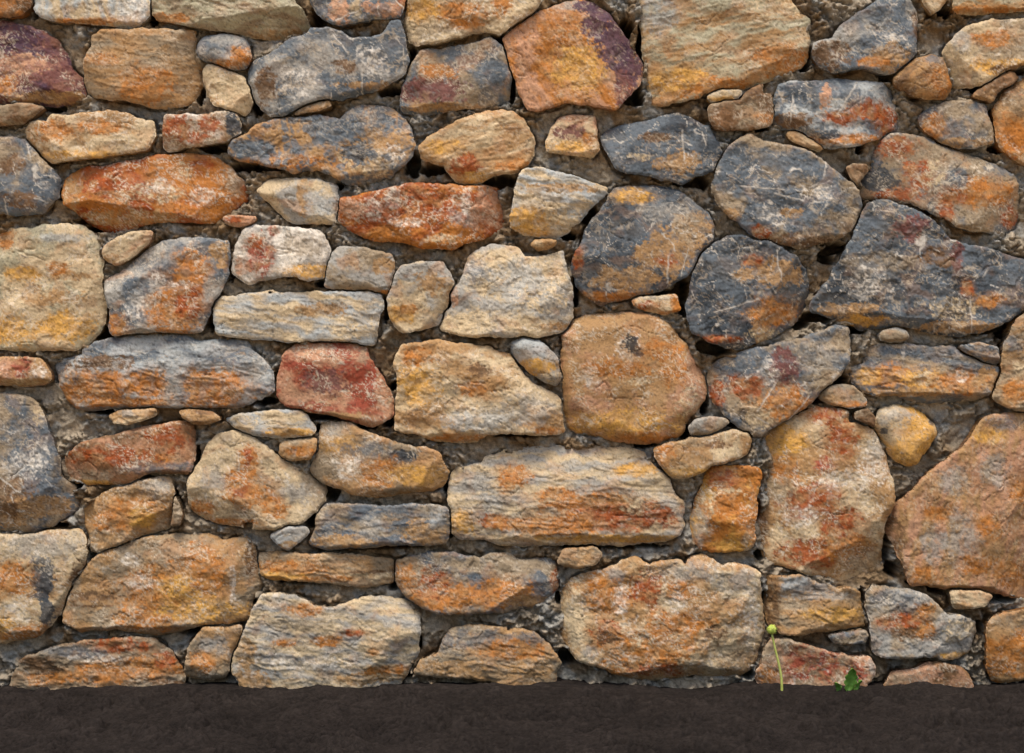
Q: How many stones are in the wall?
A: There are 104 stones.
